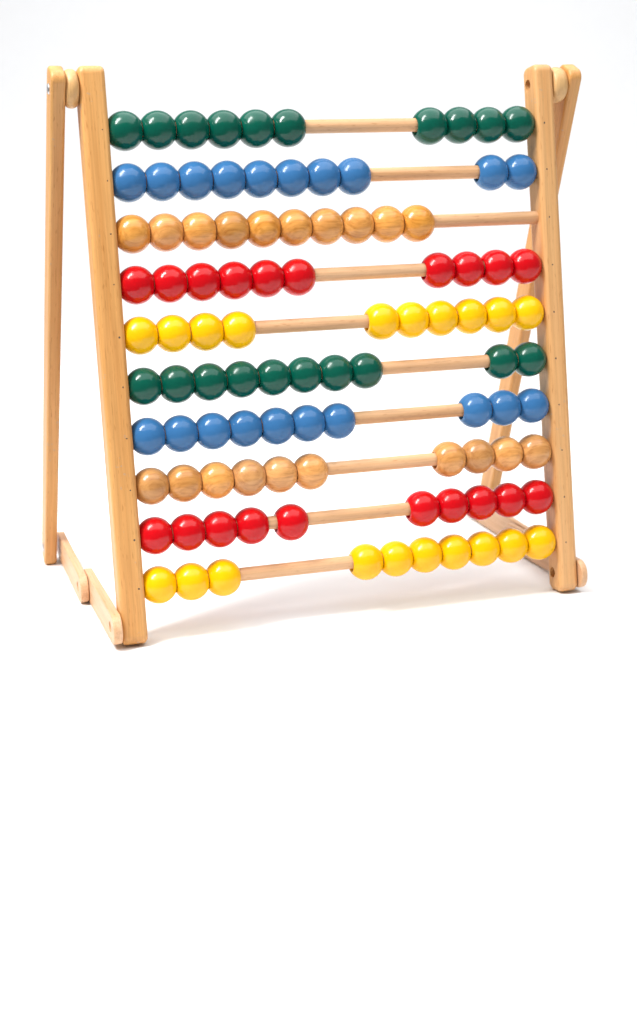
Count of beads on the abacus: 100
